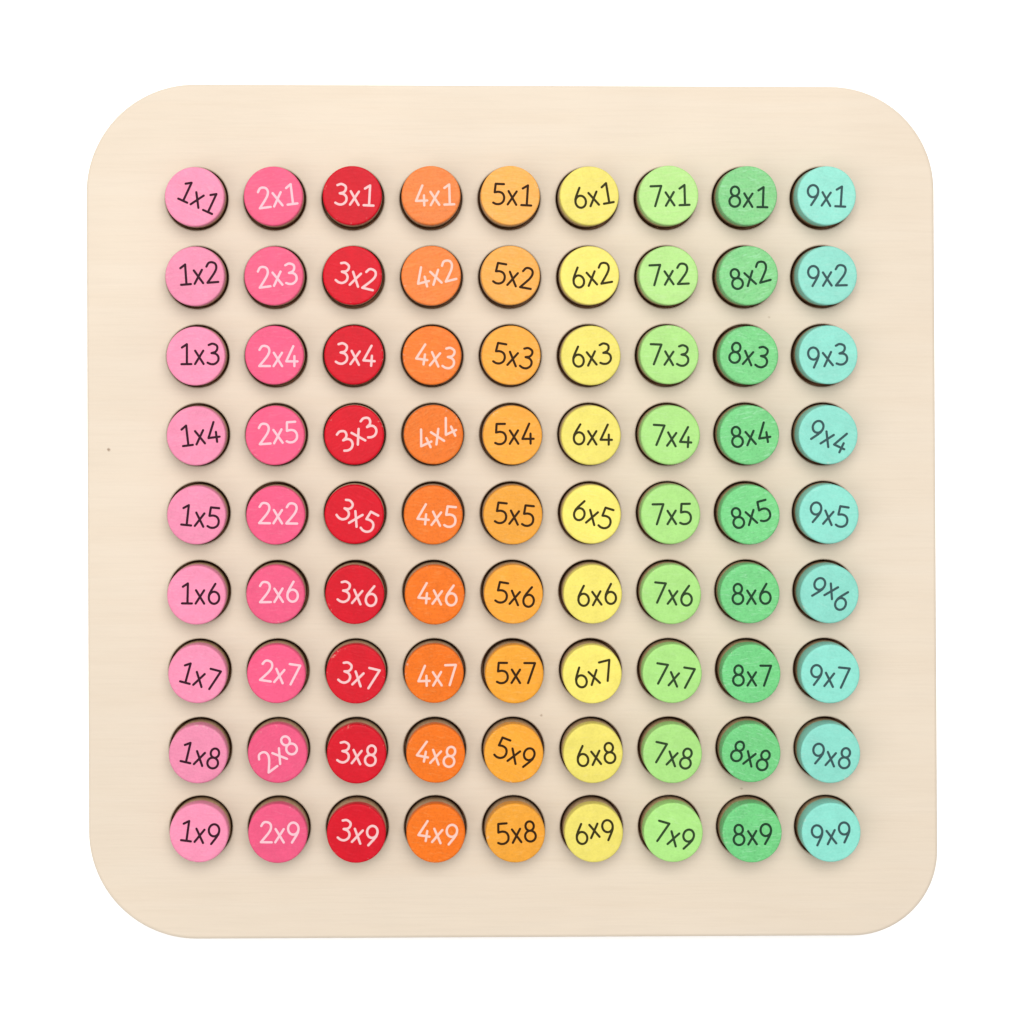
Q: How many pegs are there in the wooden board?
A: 81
